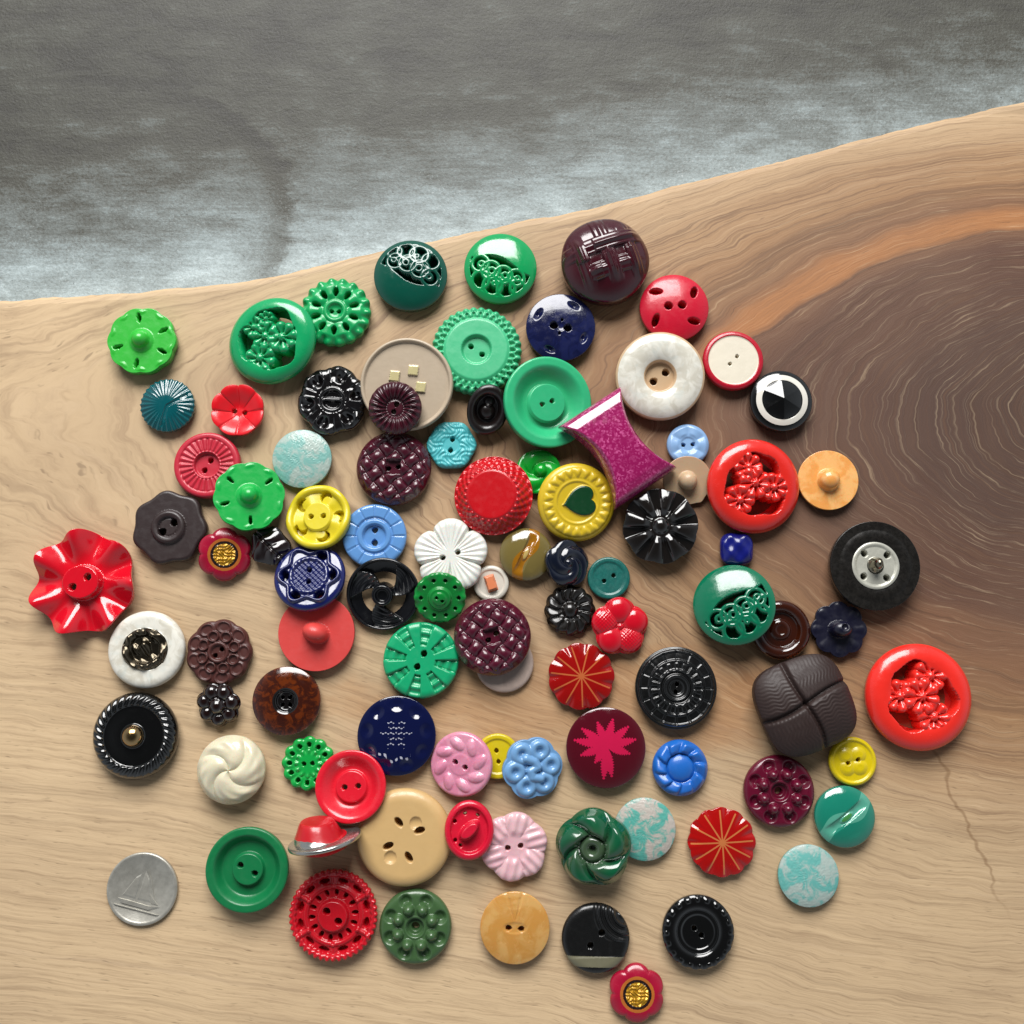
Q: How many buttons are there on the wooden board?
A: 94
